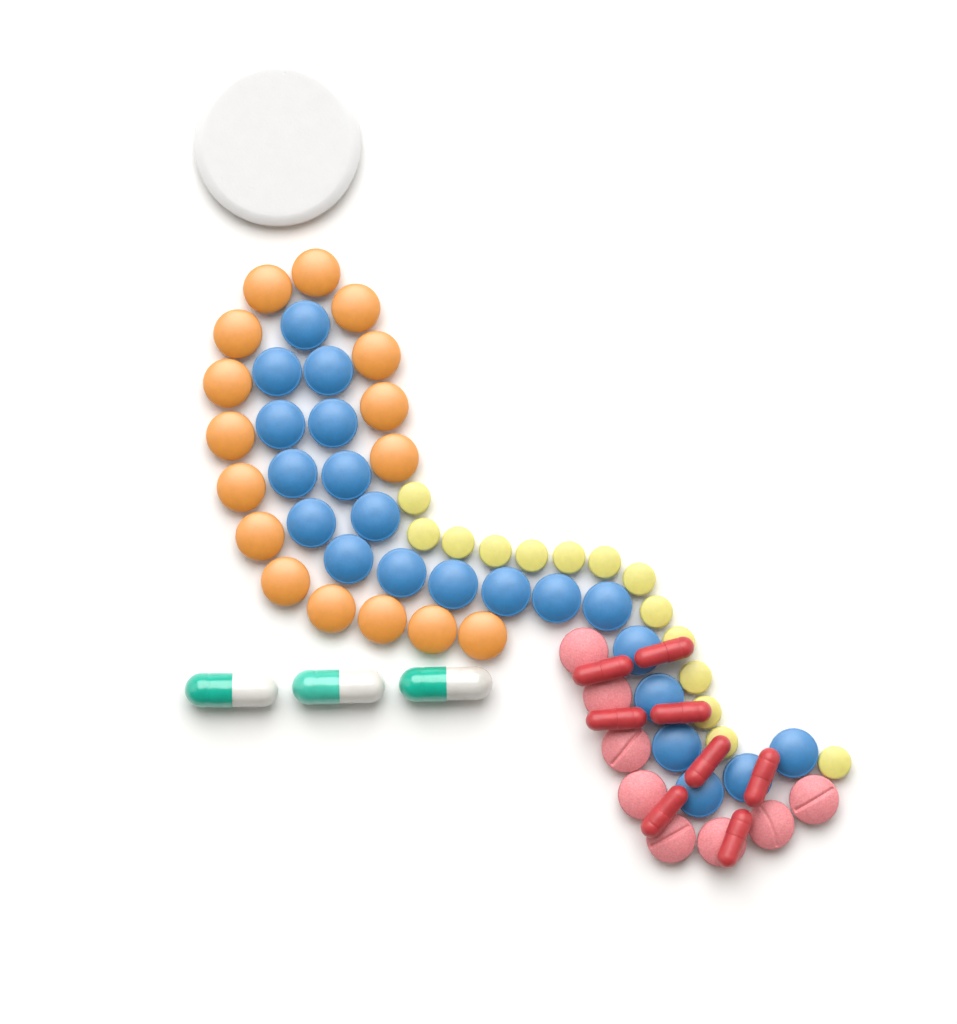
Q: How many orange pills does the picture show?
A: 16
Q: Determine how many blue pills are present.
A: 21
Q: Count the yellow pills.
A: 14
